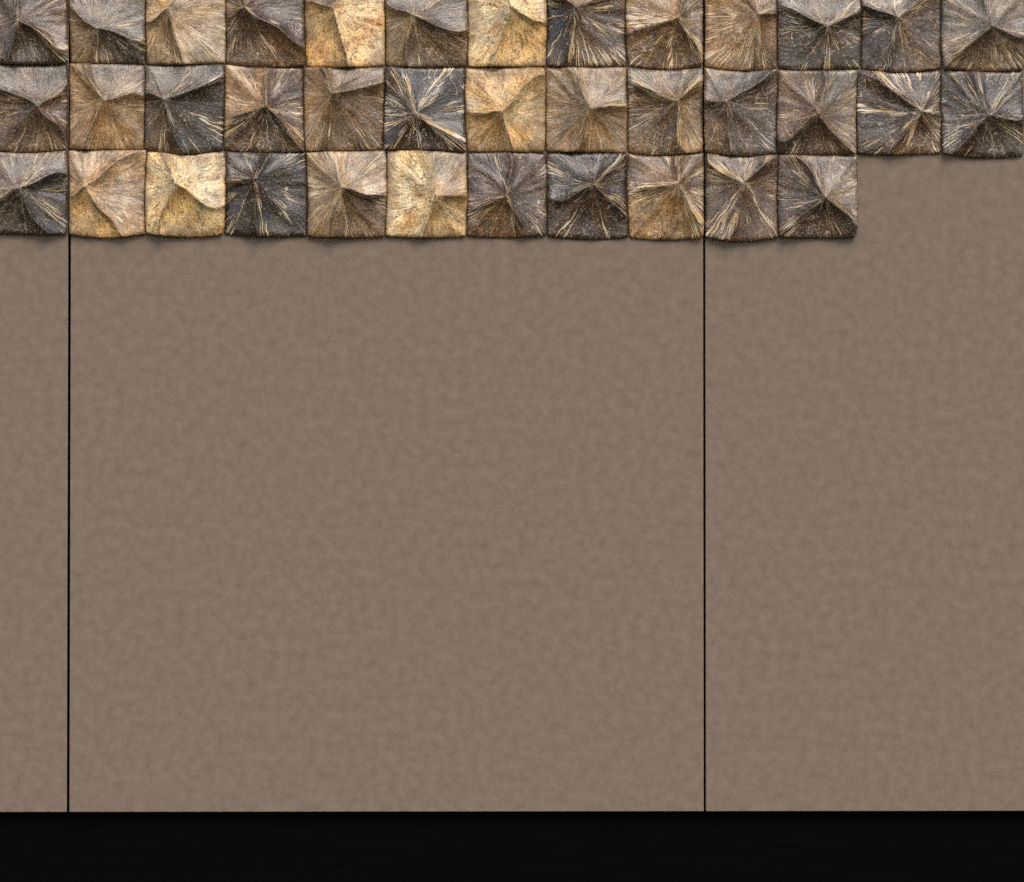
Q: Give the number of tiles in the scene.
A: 37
